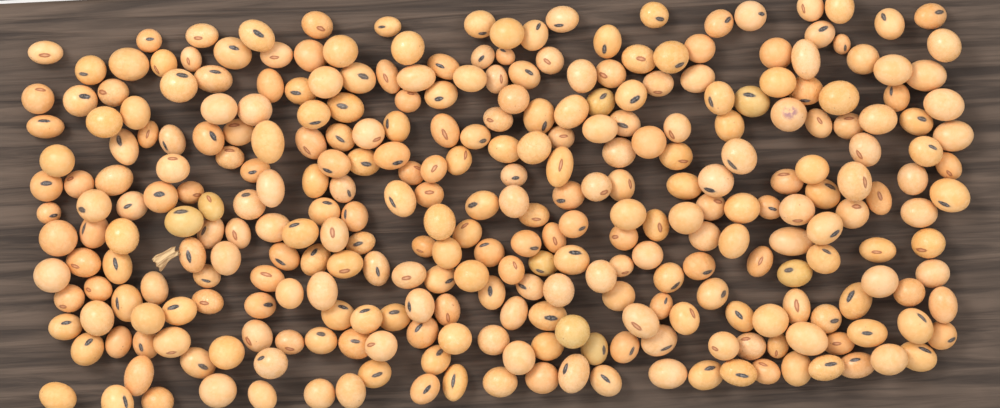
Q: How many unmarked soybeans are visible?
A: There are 96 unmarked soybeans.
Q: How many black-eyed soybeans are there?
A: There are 131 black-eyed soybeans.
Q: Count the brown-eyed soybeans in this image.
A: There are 80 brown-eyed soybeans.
